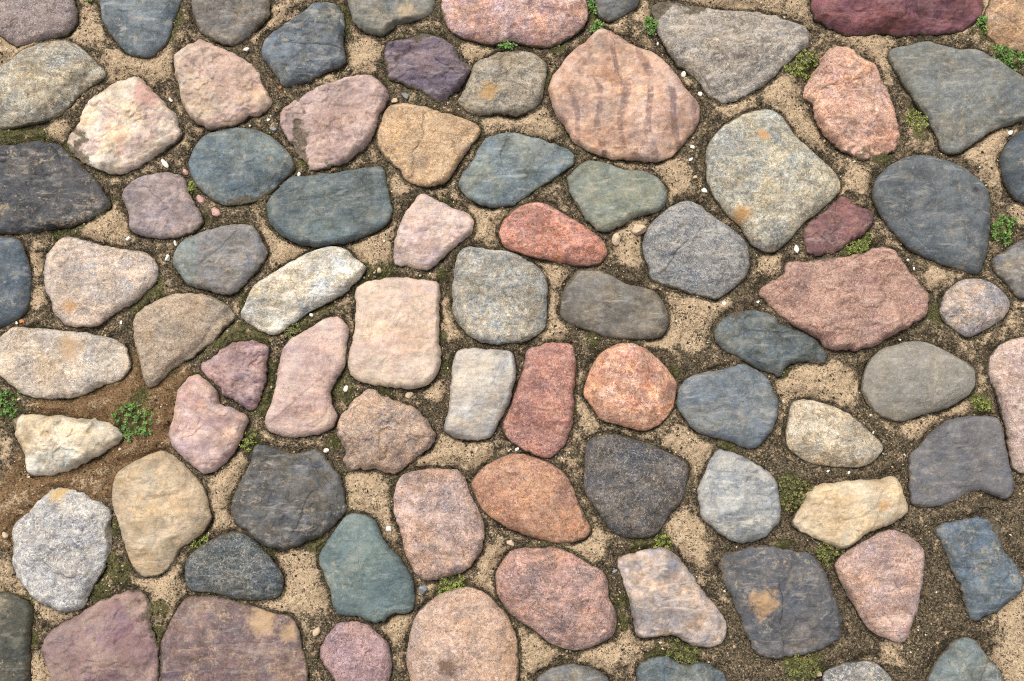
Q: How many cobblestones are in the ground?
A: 83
